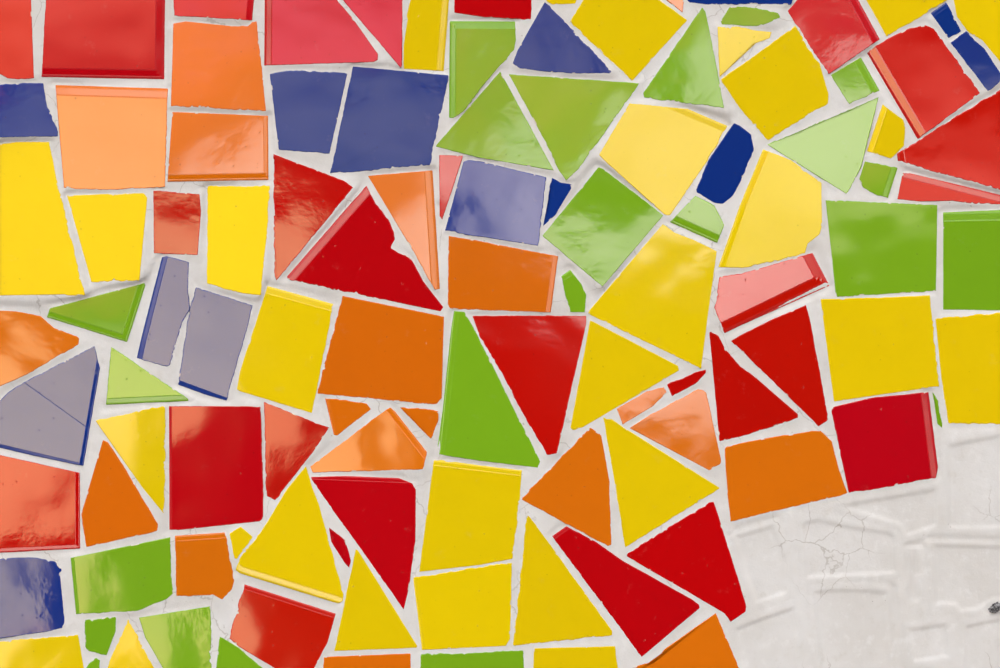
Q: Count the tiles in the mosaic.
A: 113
